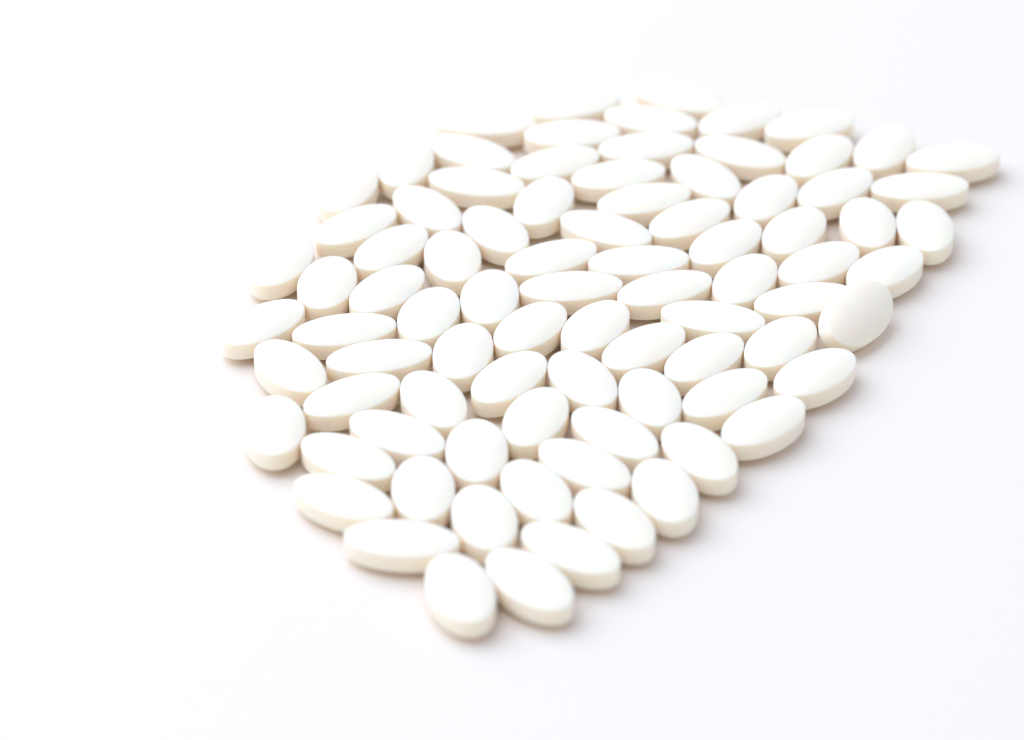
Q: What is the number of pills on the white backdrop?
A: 86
